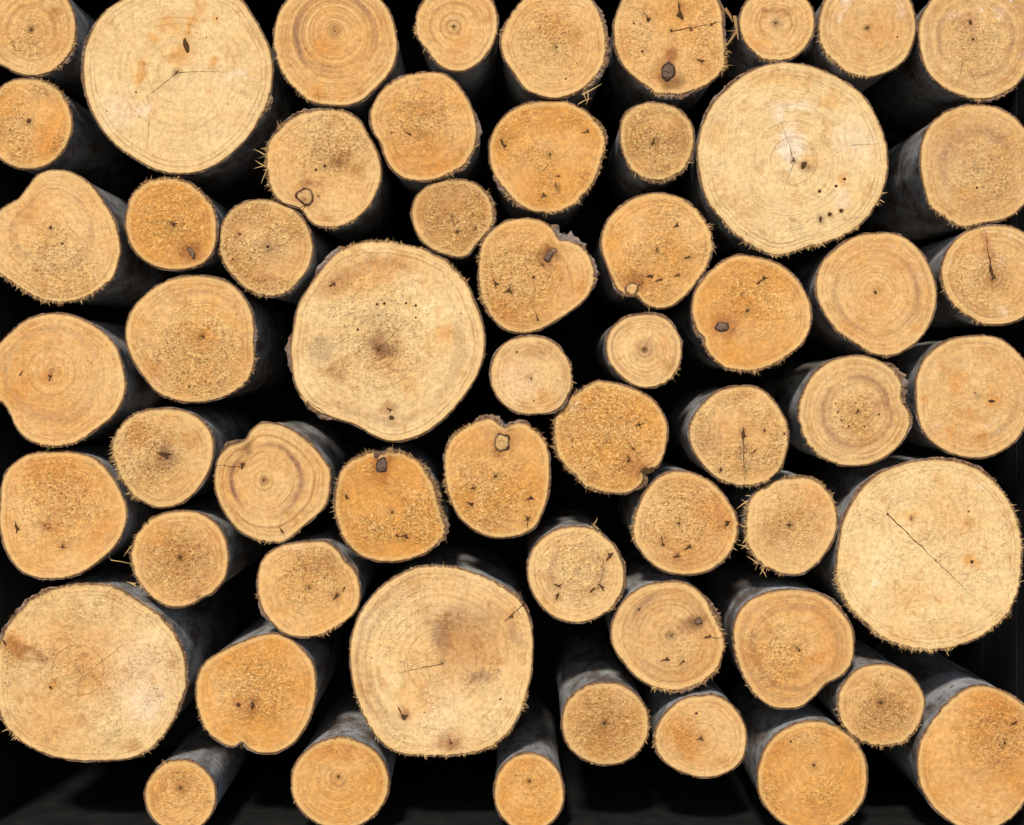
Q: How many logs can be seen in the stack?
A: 58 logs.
